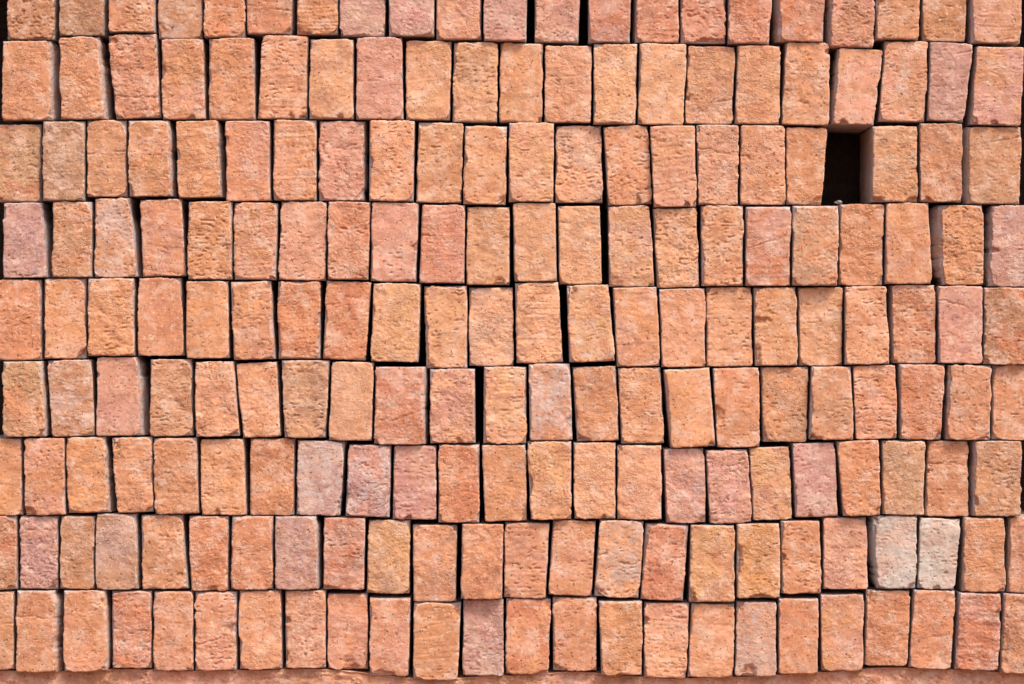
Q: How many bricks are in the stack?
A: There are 200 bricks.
